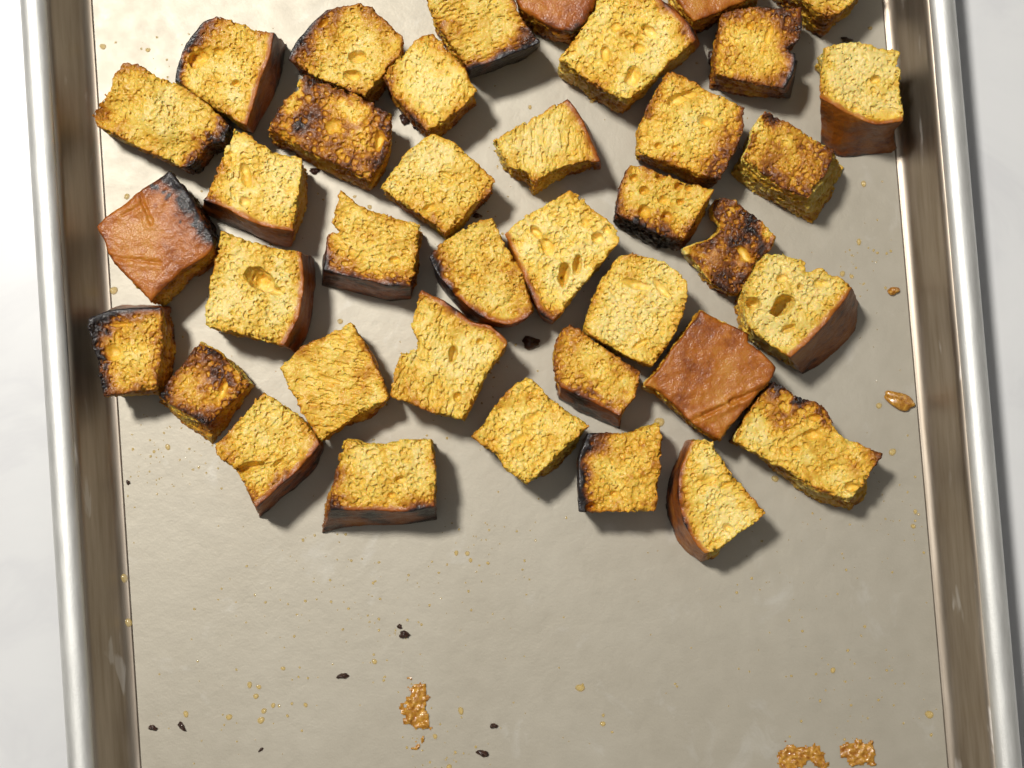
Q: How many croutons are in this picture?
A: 38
